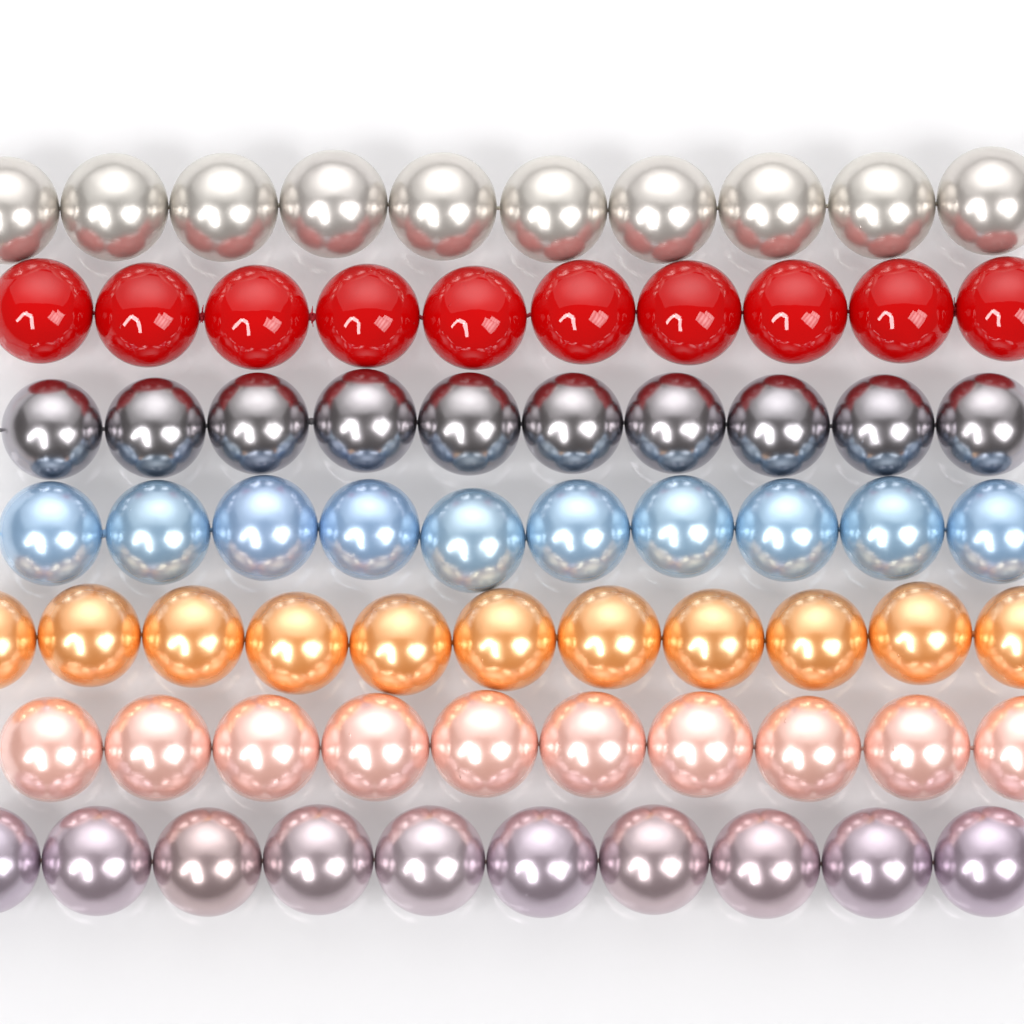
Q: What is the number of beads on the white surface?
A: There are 71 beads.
